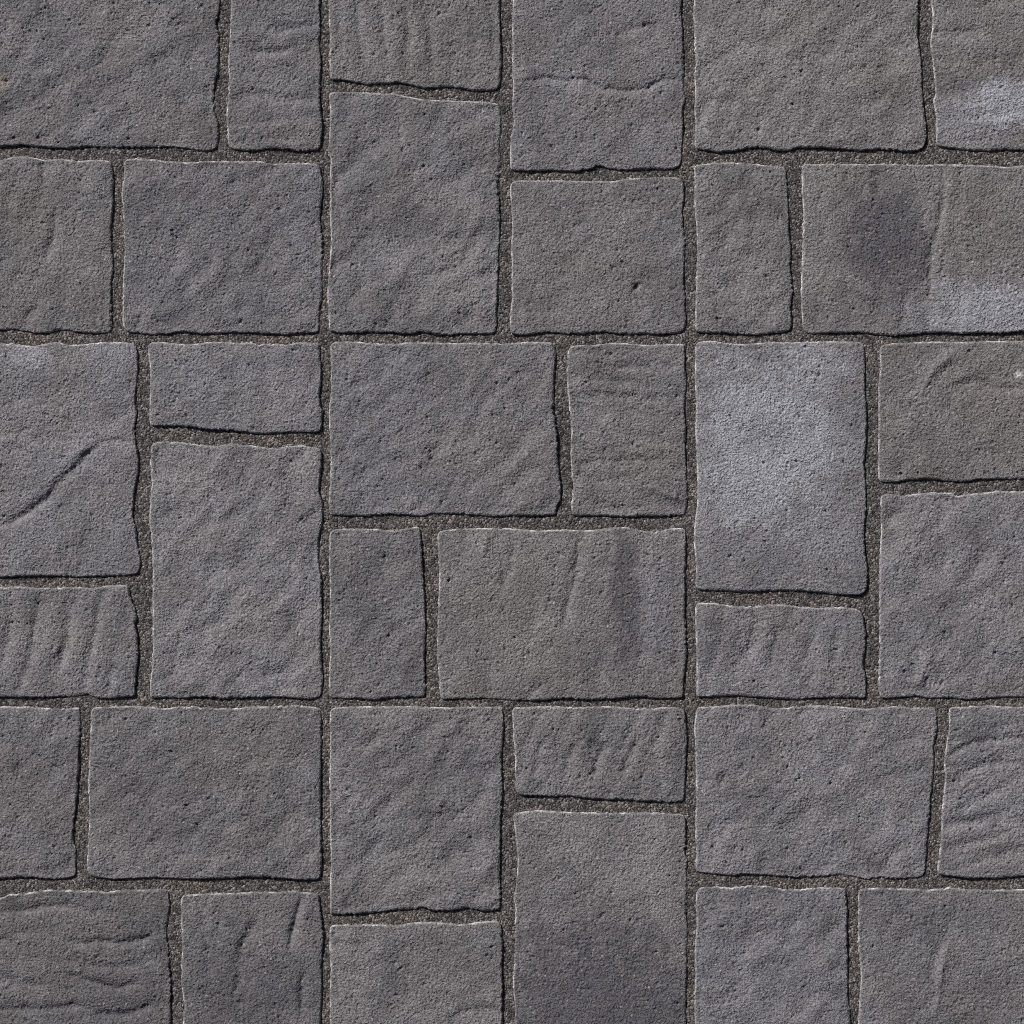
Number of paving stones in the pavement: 36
